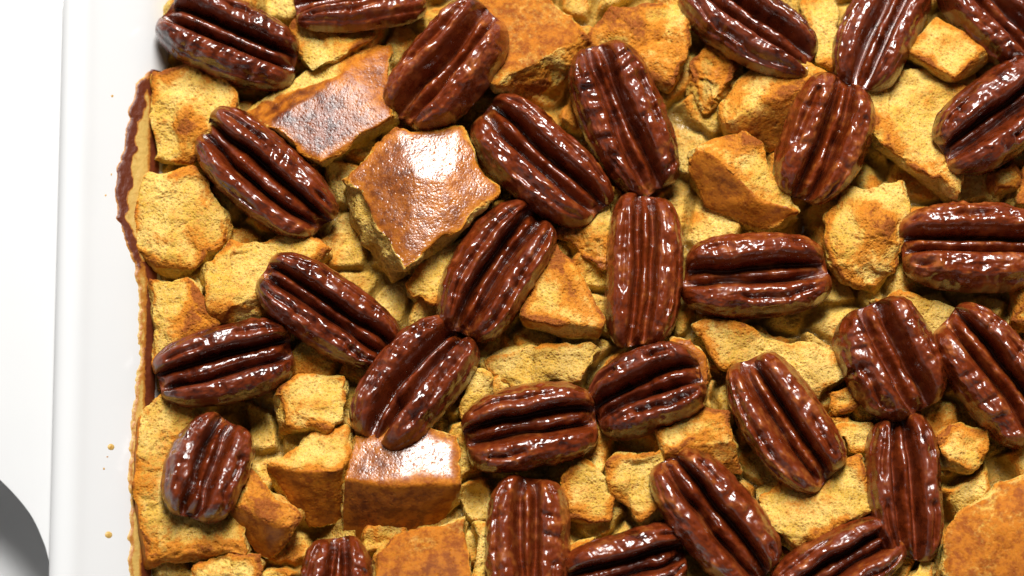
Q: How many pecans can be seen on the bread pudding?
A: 30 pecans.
